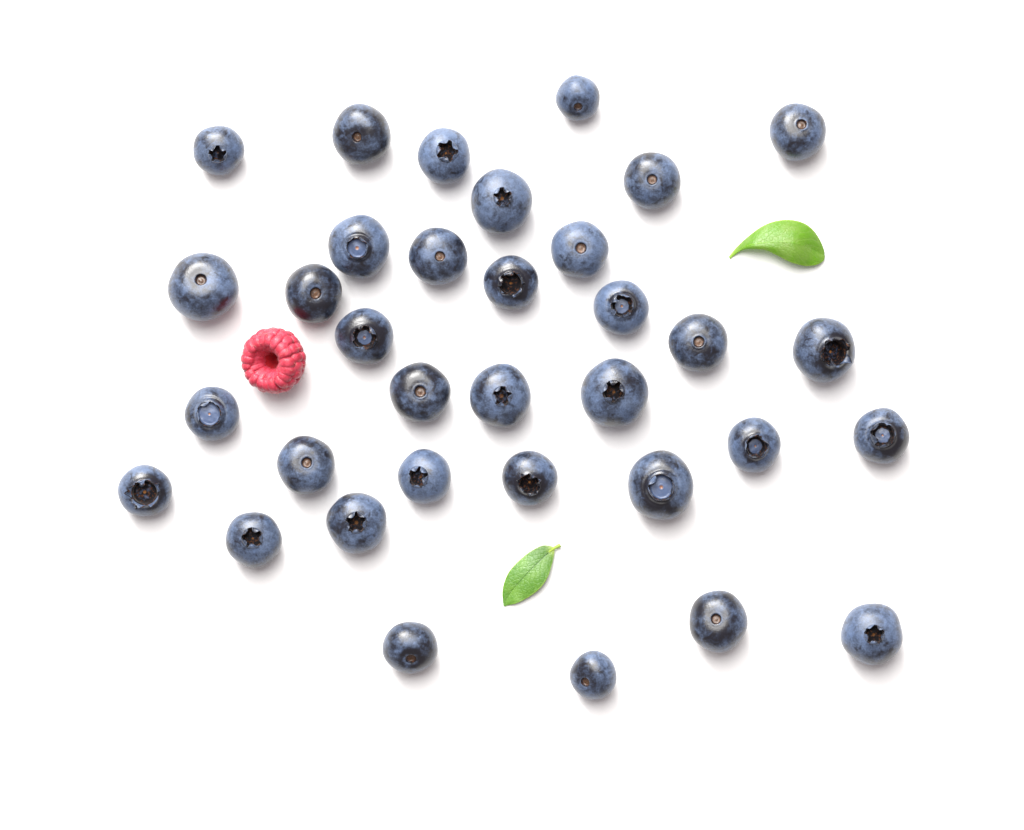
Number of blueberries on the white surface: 34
